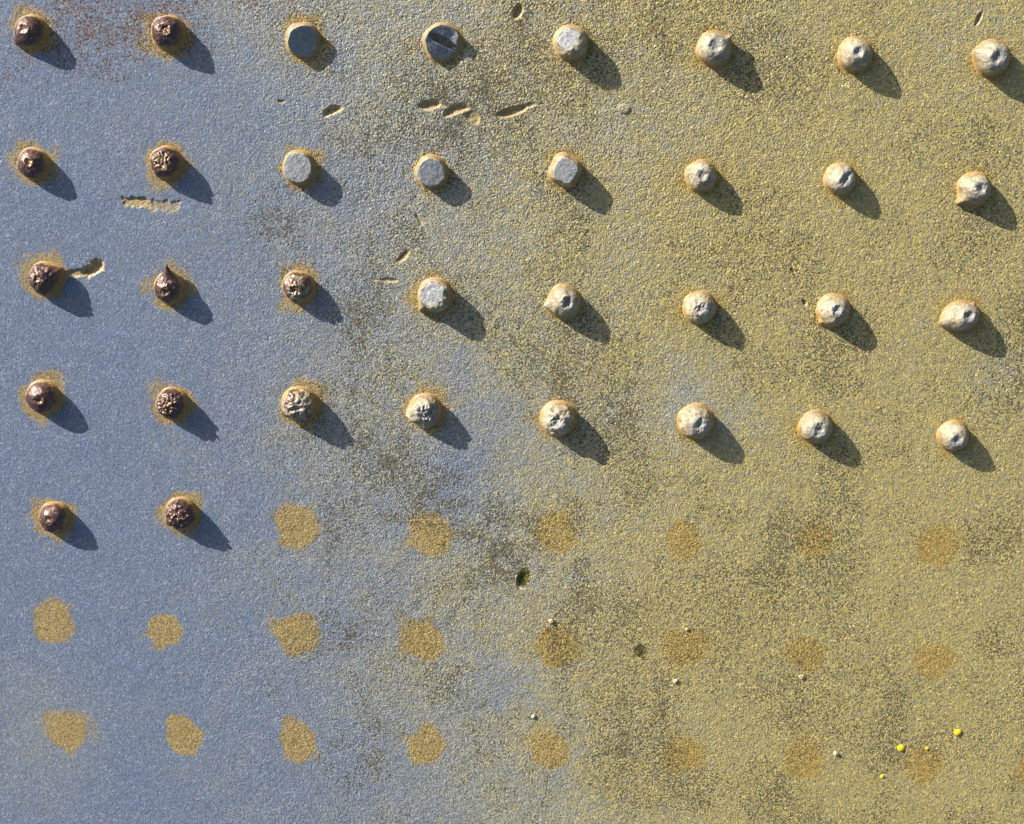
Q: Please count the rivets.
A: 34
